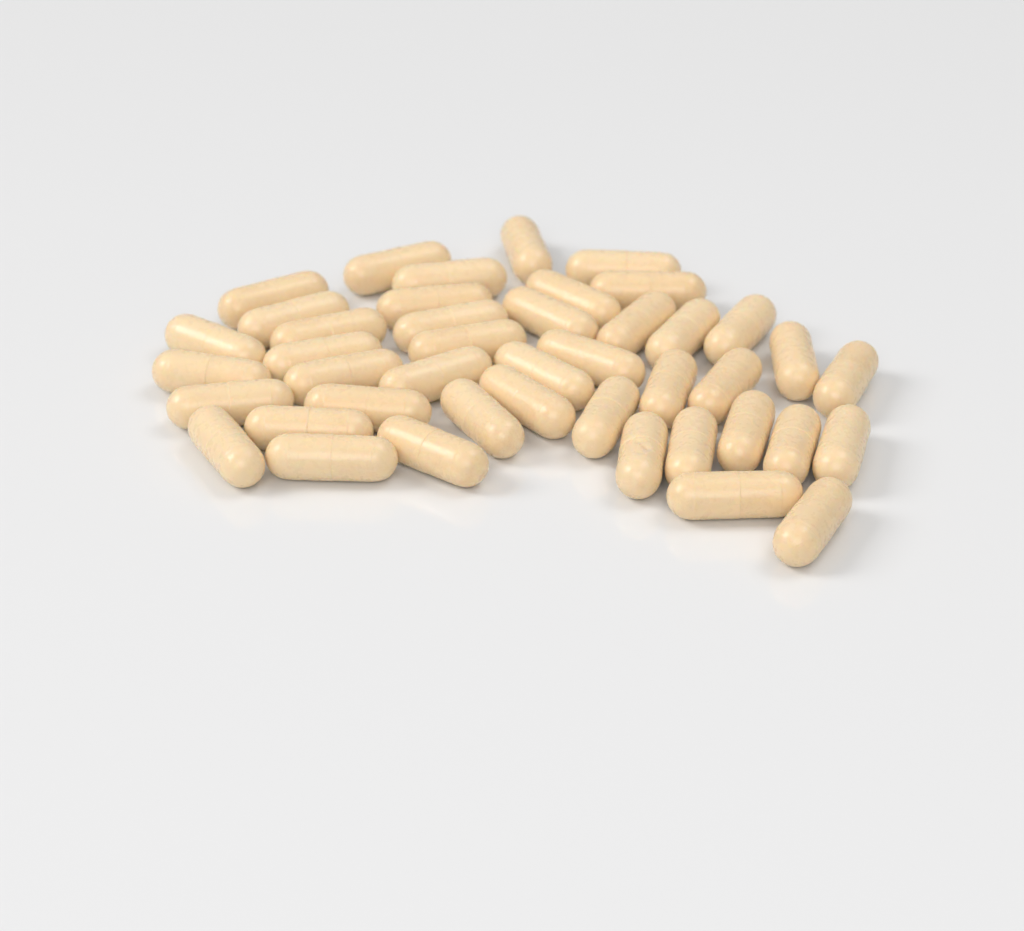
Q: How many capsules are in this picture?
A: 43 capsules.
